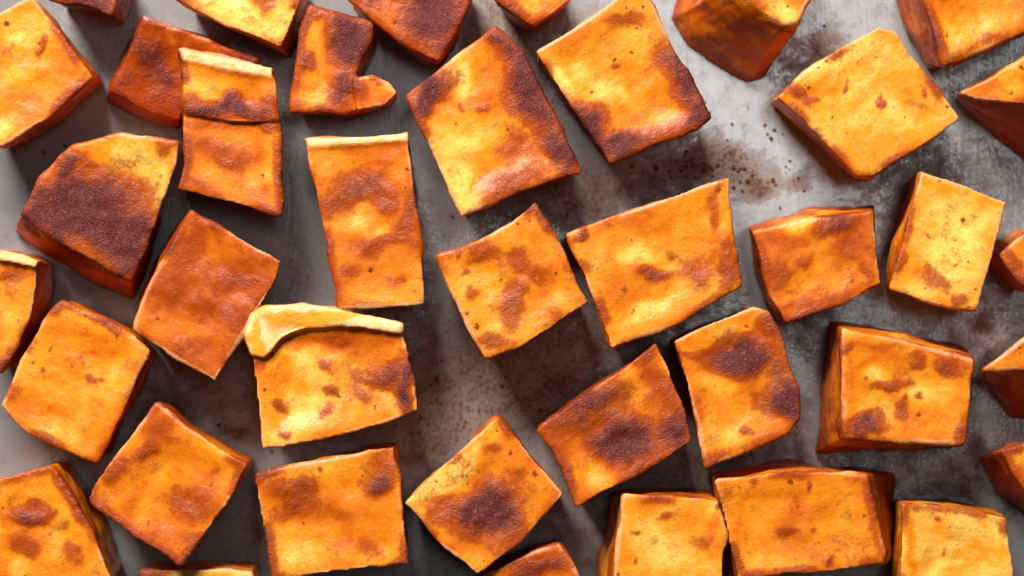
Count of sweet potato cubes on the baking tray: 39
